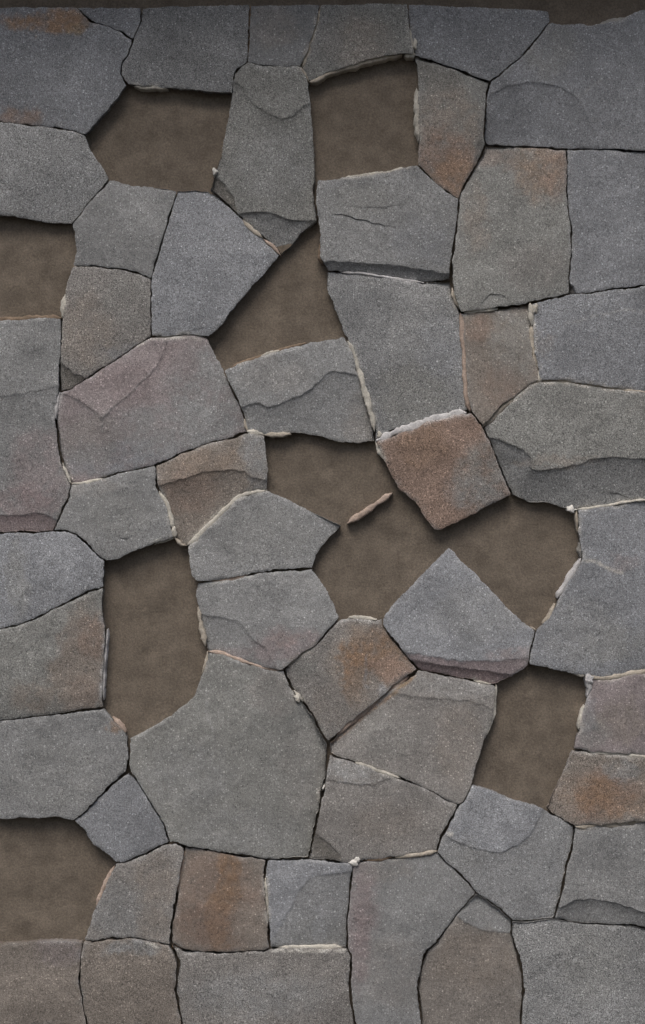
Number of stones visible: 51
